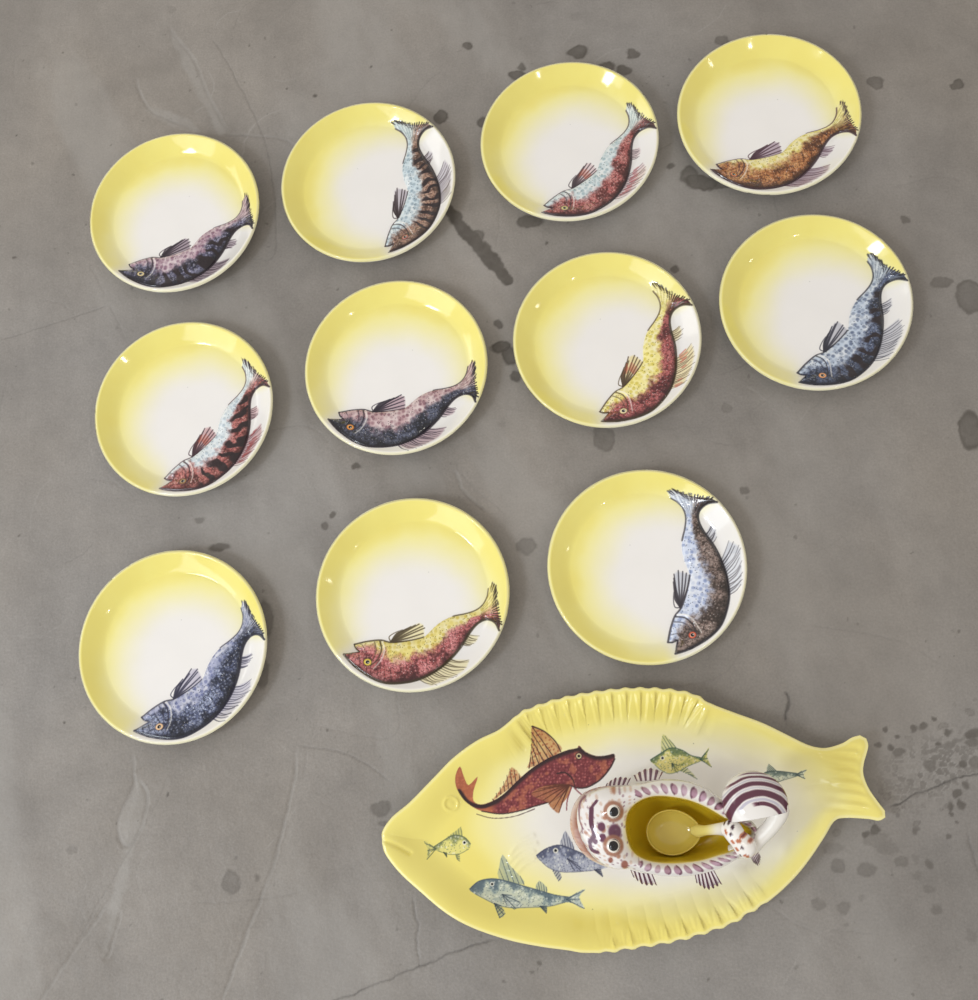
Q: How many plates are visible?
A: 11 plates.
